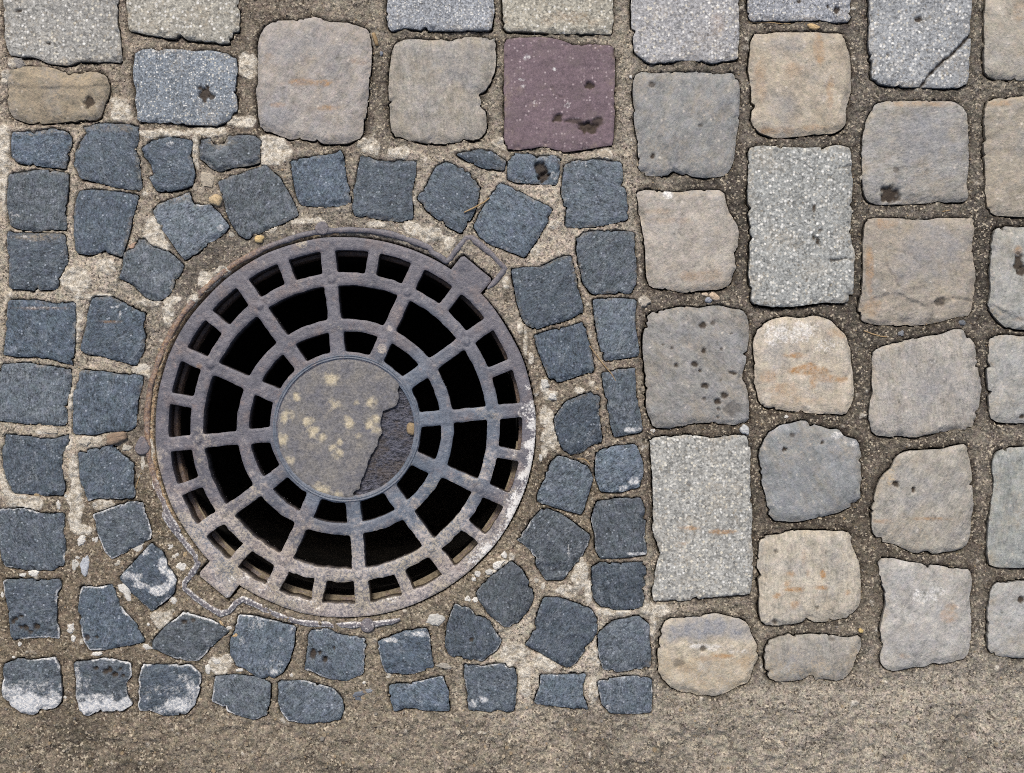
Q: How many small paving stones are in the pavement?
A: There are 56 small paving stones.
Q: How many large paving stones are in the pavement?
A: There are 34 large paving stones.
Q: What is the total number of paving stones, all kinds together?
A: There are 90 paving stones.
